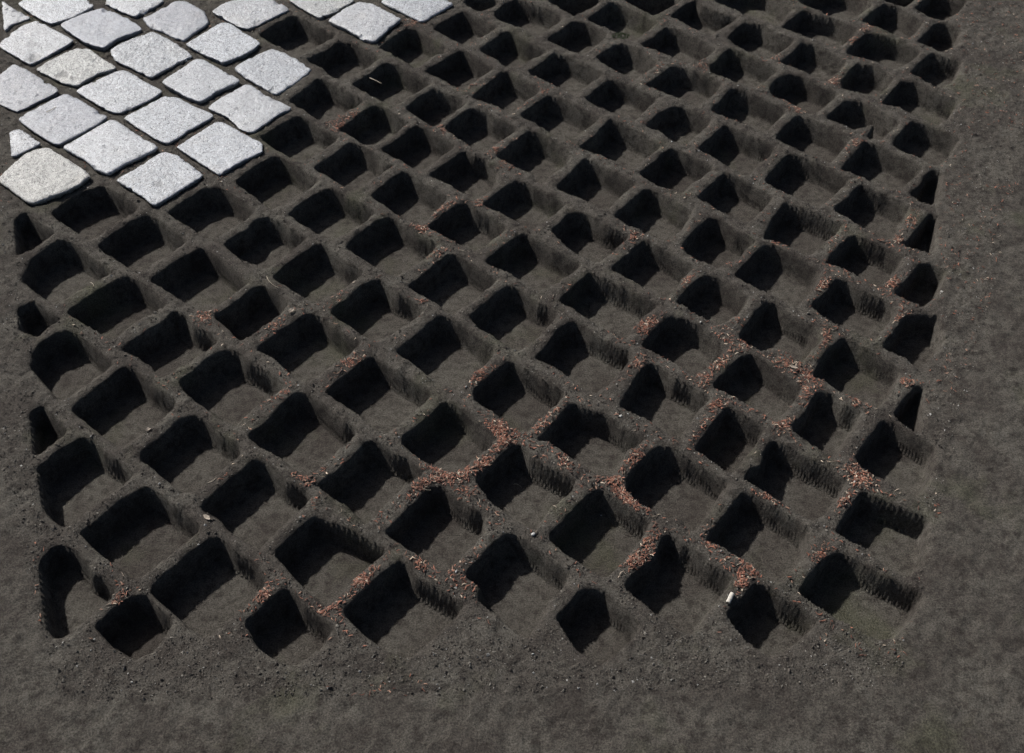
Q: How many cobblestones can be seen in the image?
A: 25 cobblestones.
